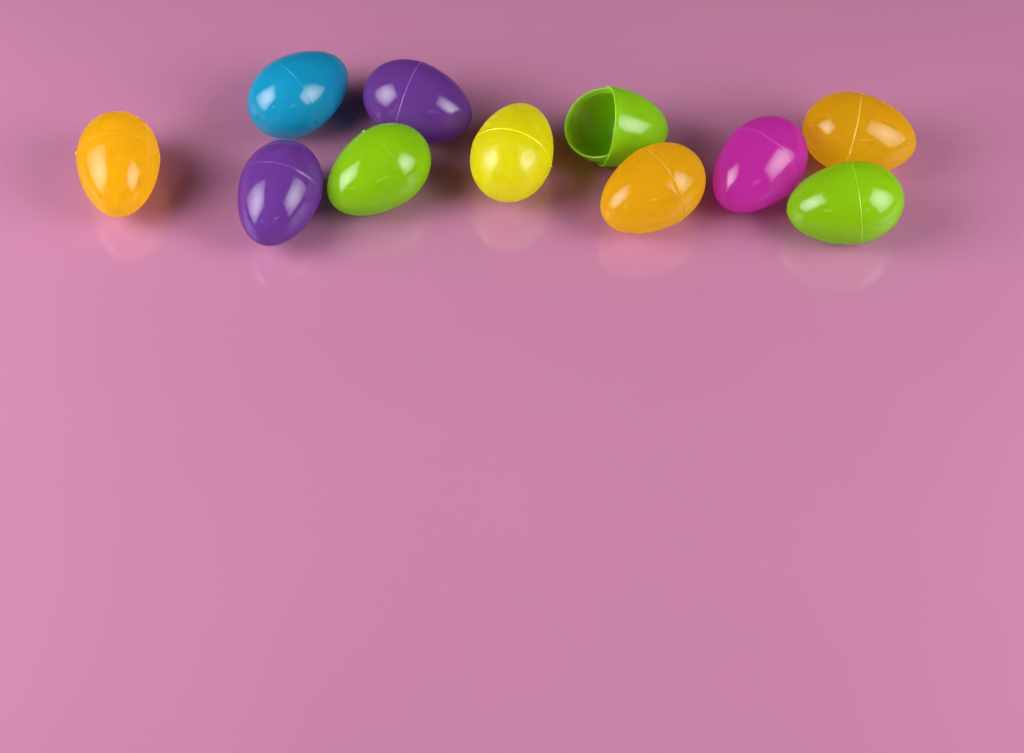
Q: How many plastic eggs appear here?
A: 11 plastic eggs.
